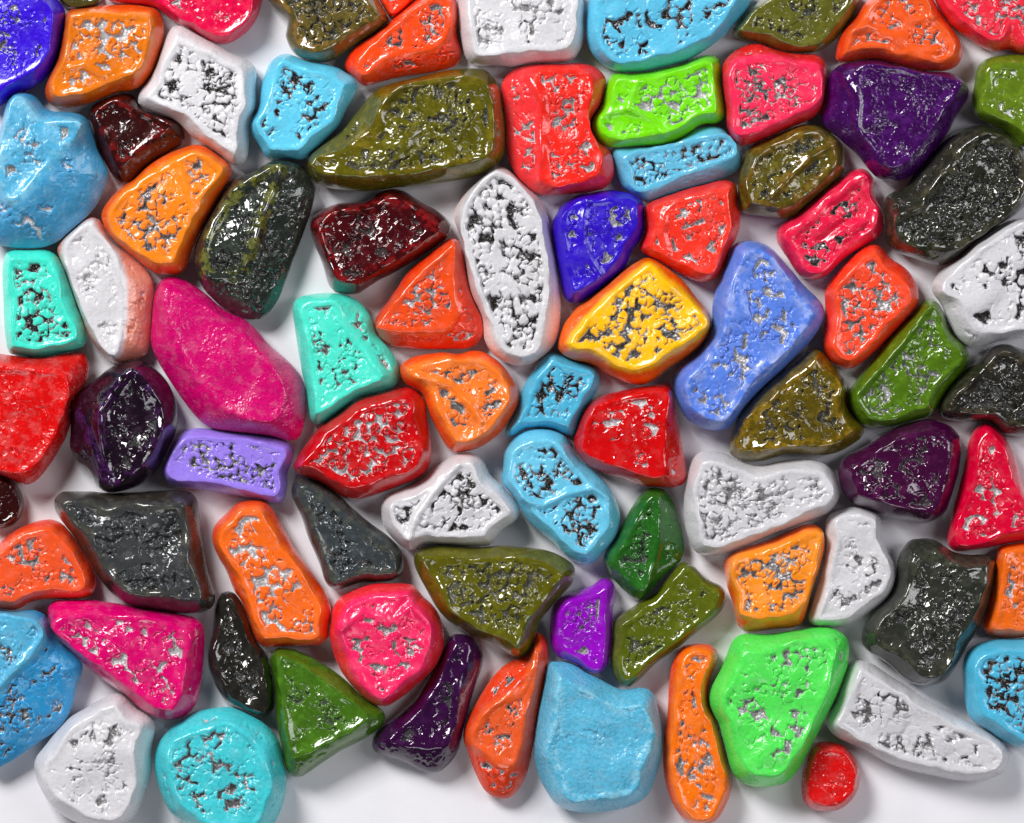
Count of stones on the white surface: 84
